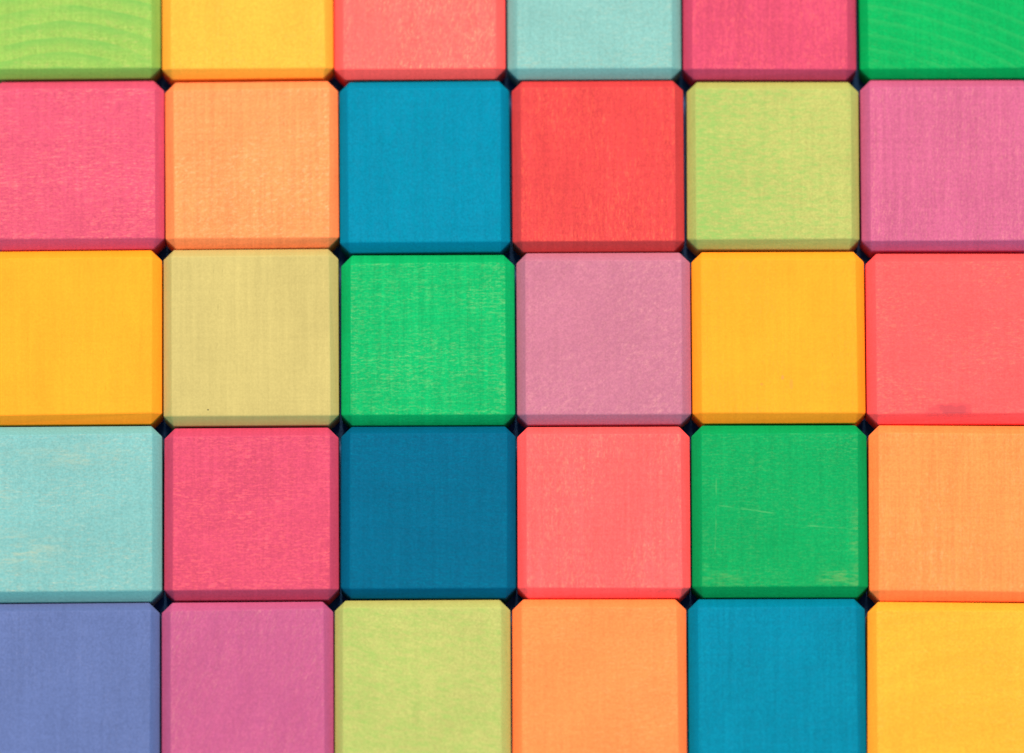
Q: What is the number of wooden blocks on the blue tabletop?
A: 30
